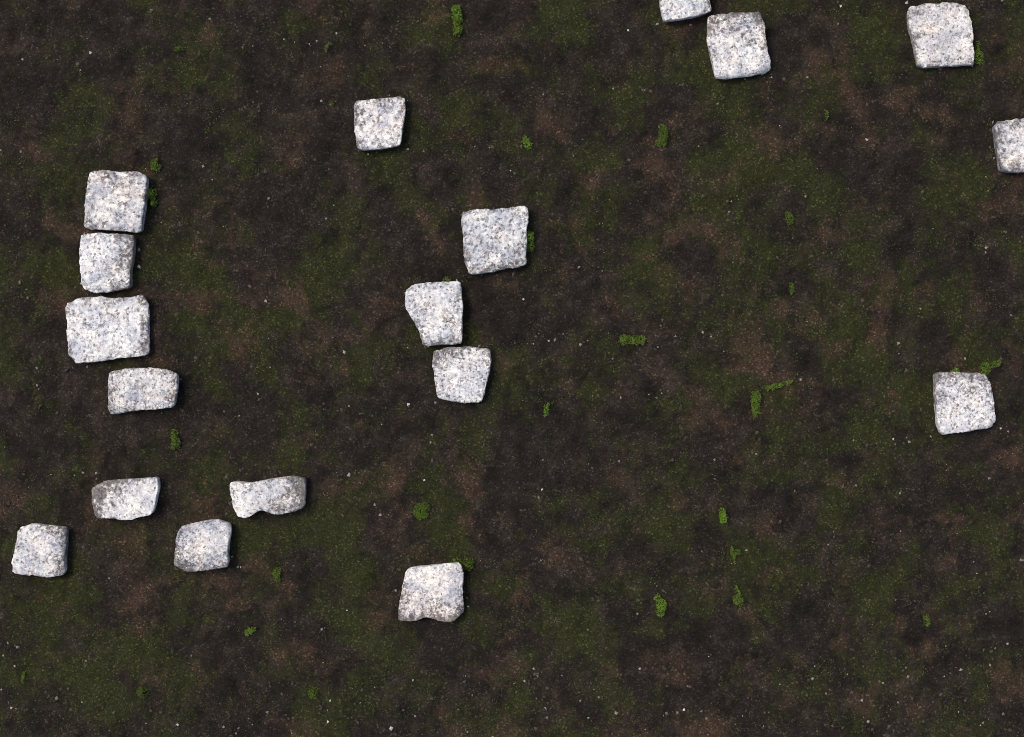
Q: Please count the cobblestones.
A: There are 18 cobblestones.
